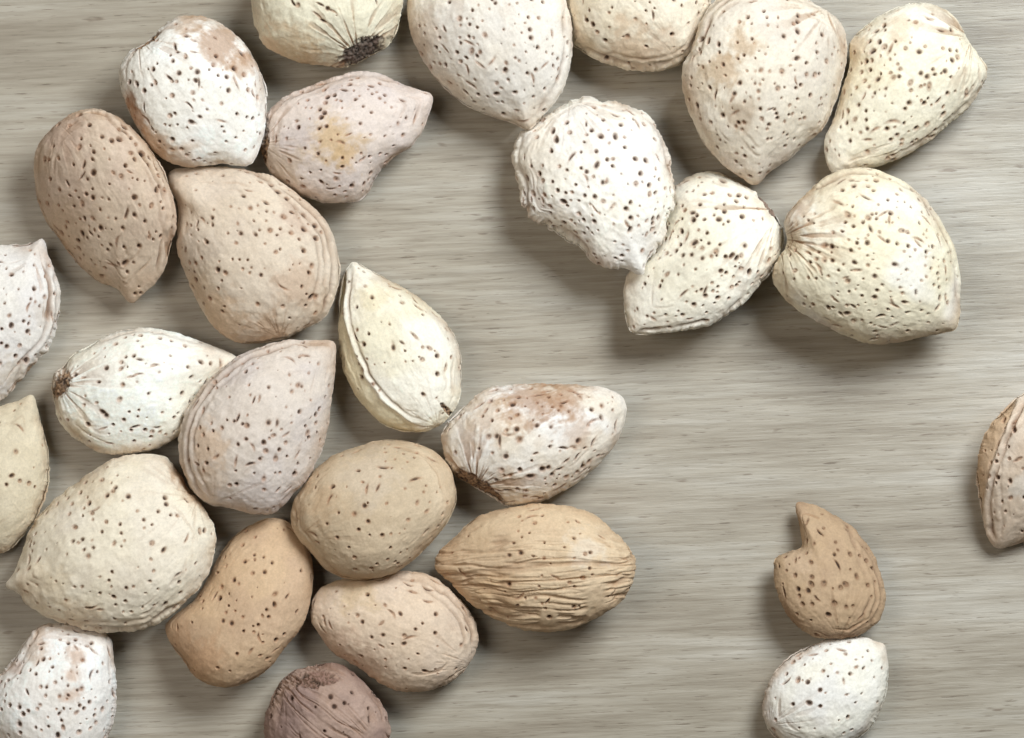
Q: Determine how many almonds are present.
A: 28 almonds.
